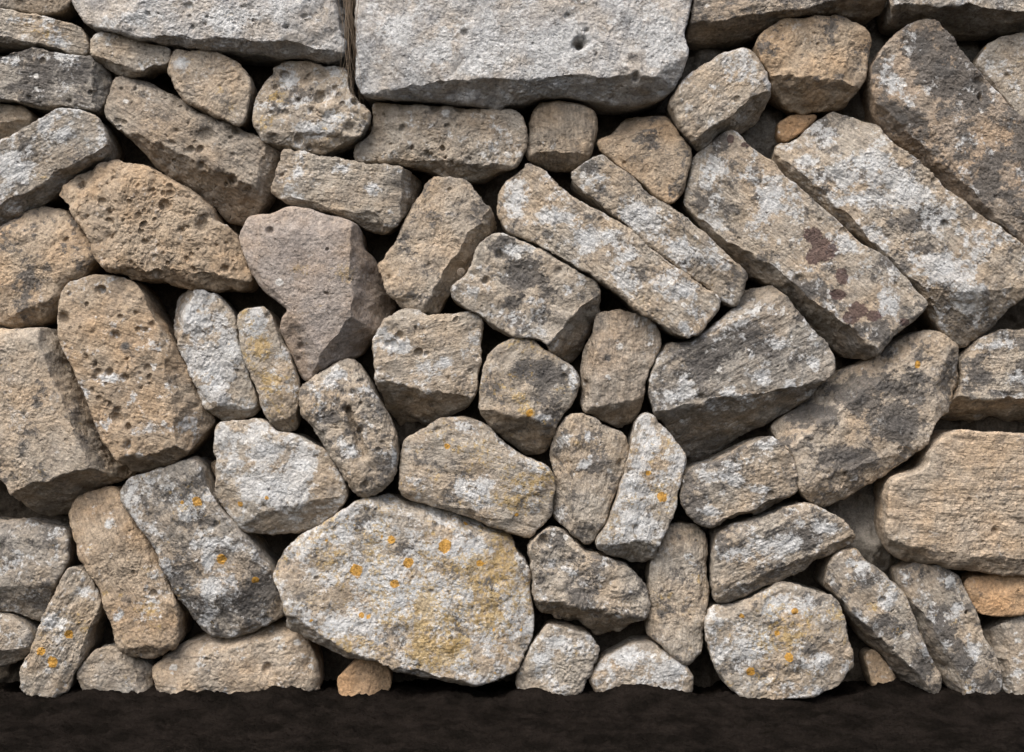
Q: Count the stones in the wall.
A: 69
